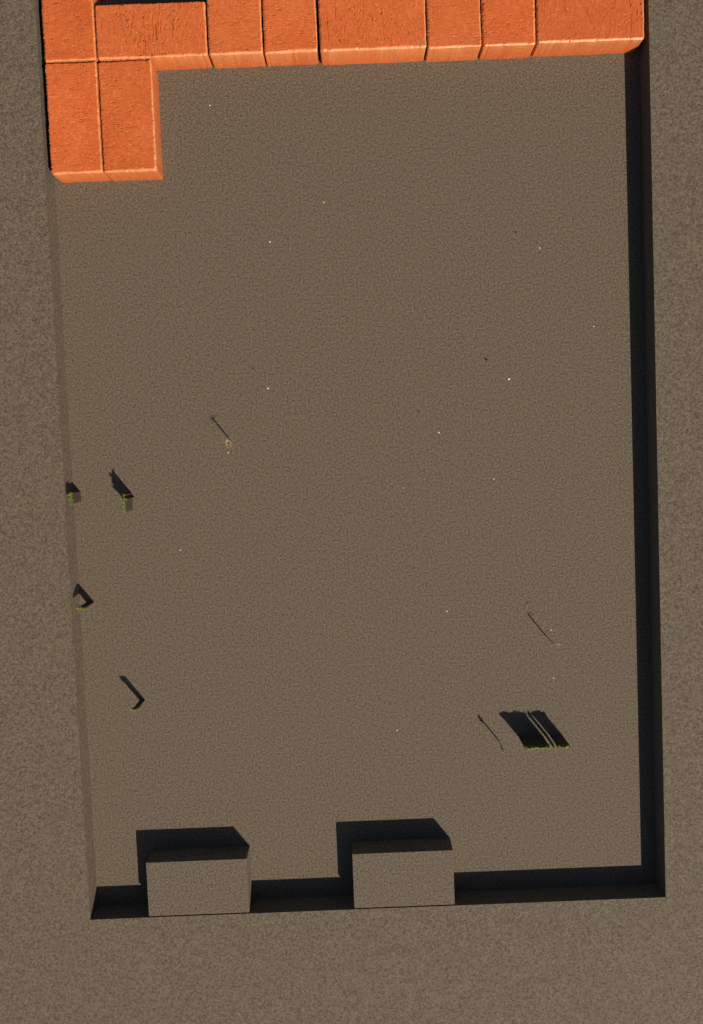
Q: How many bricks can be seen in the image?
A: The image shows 10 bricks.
